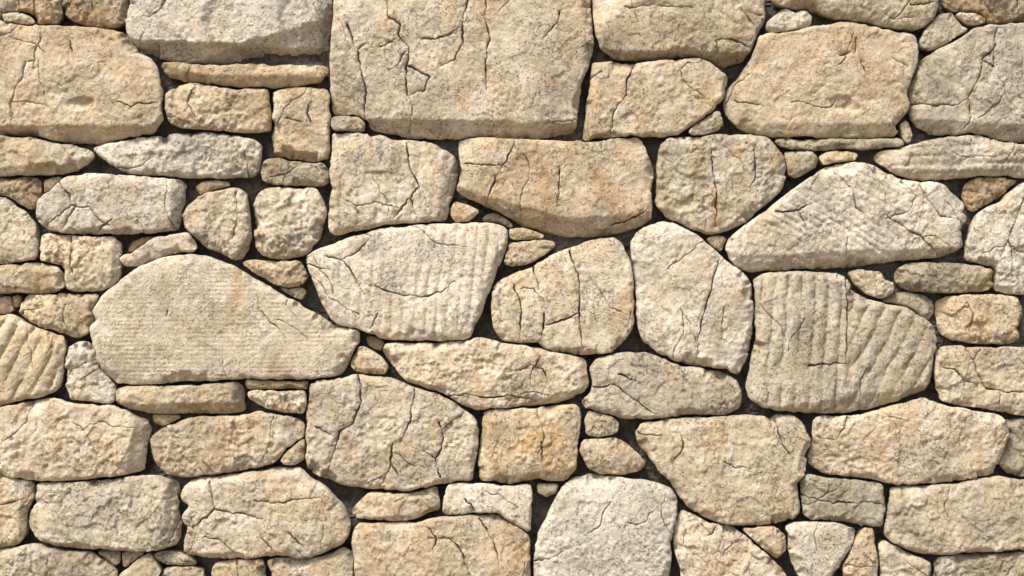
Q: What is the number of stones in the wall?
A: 109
